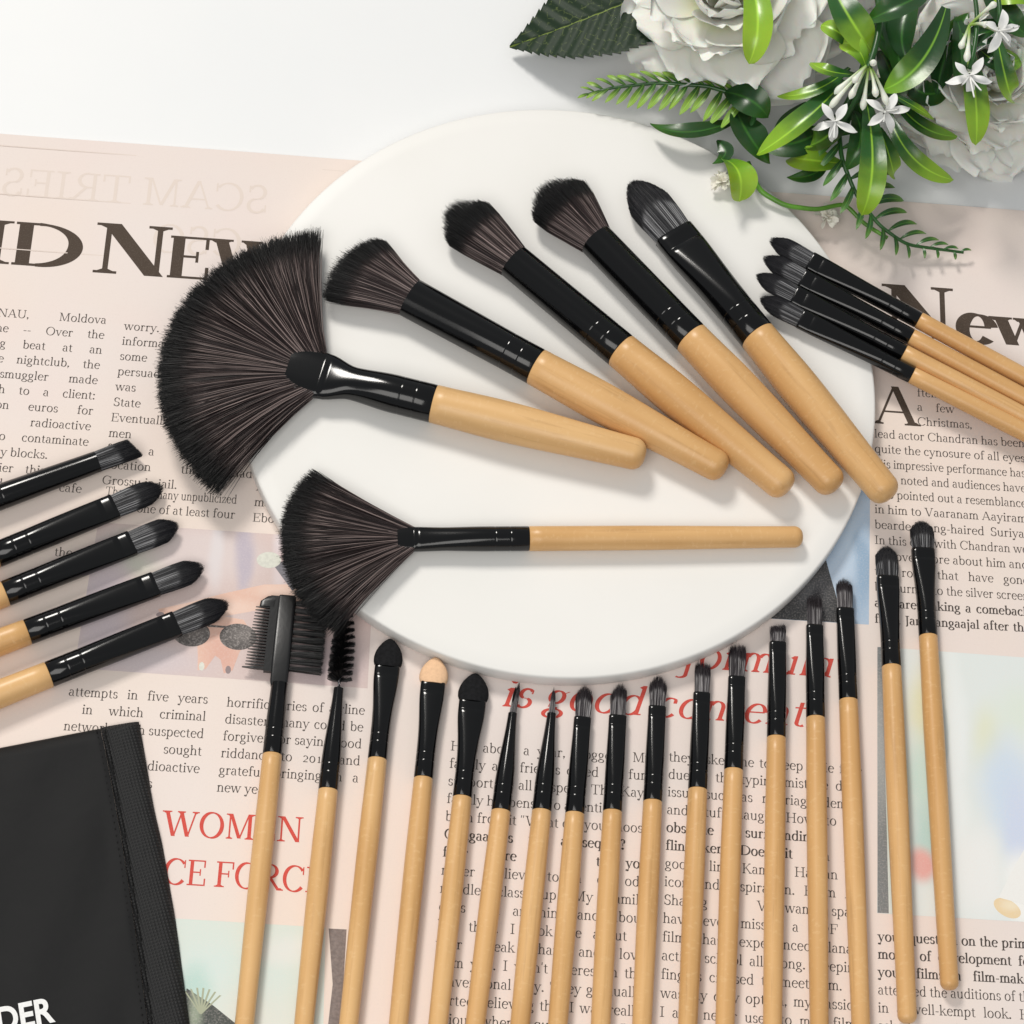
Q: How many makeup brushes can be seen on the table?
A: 32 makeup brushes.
